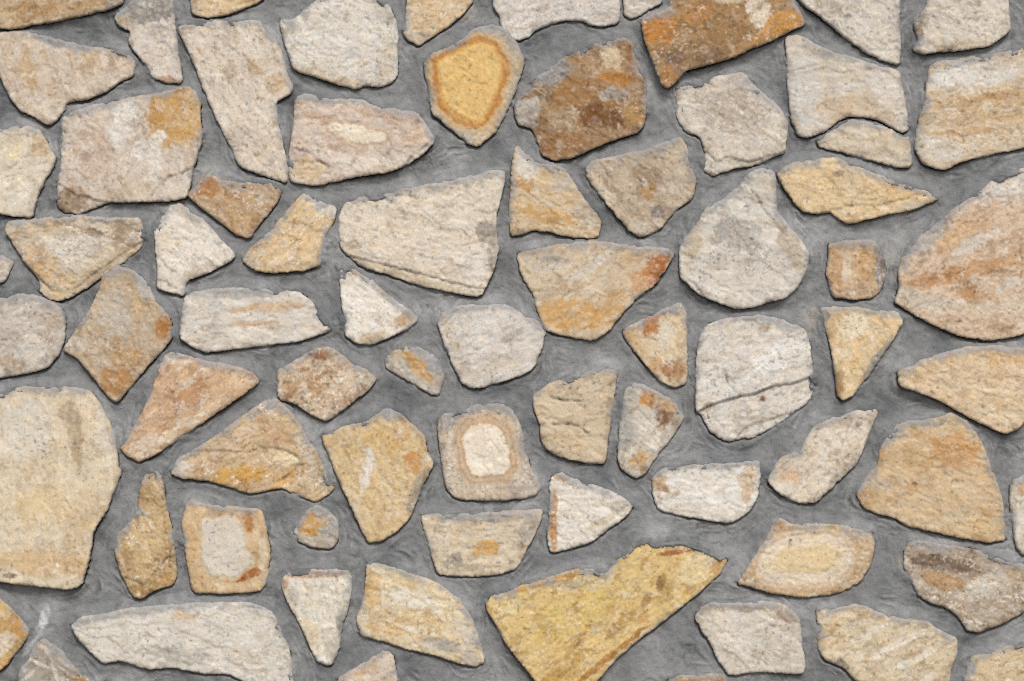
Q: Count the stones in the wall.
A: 74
